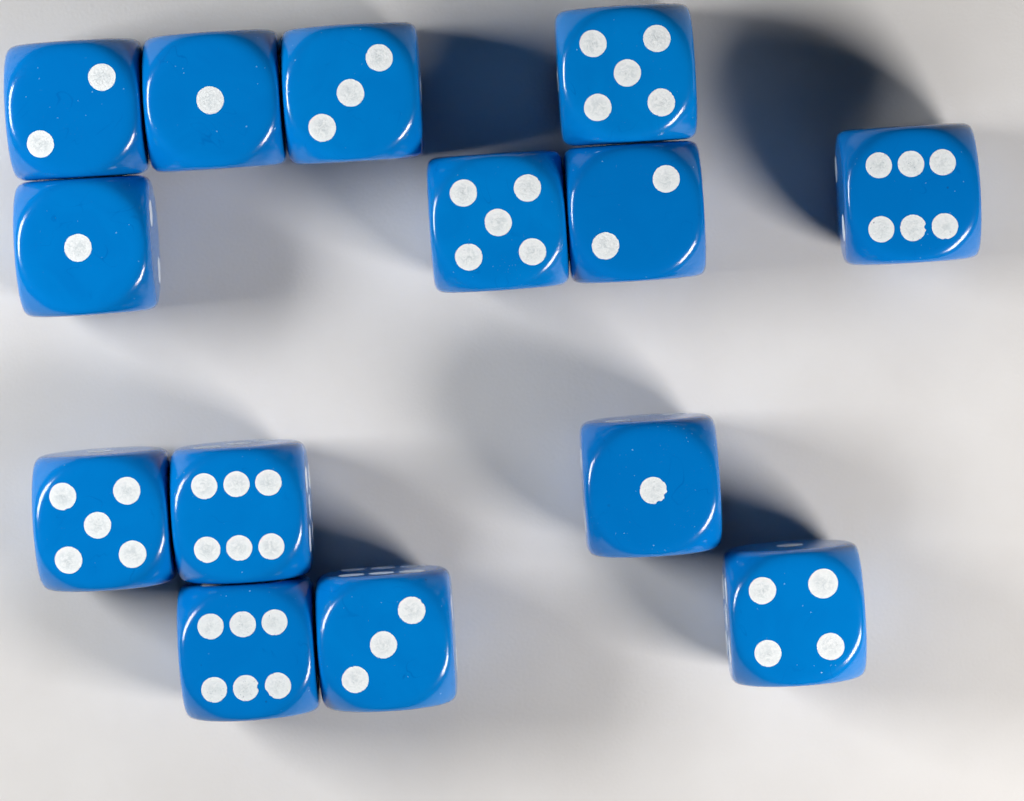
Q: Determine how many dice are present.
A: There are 14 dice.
